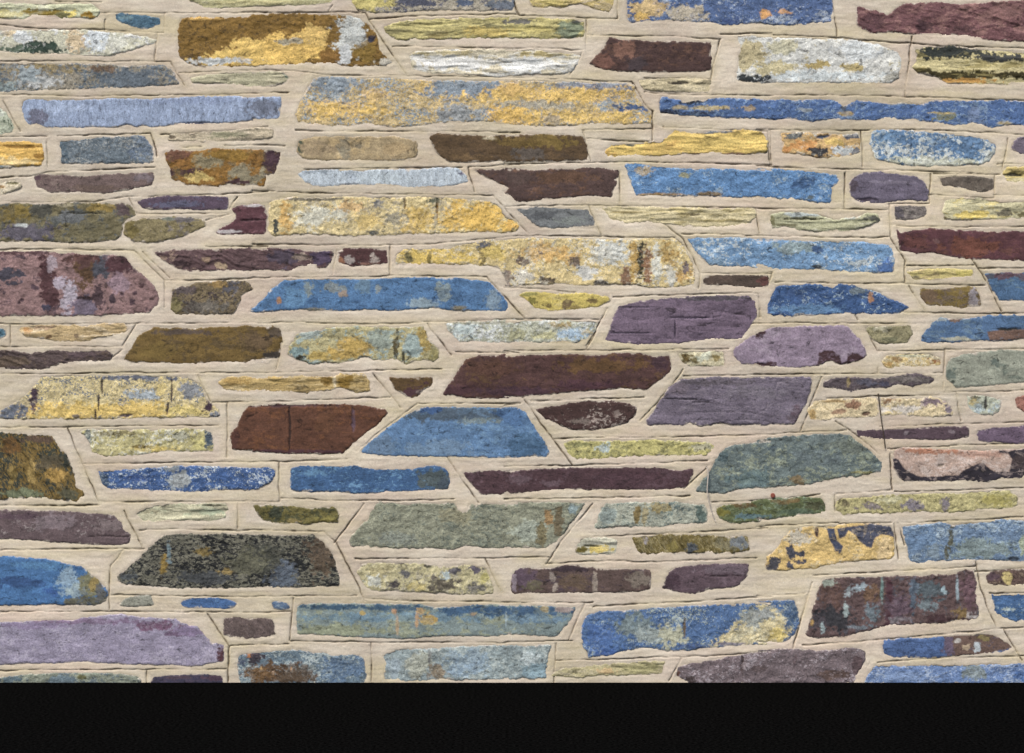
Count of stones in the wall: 133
